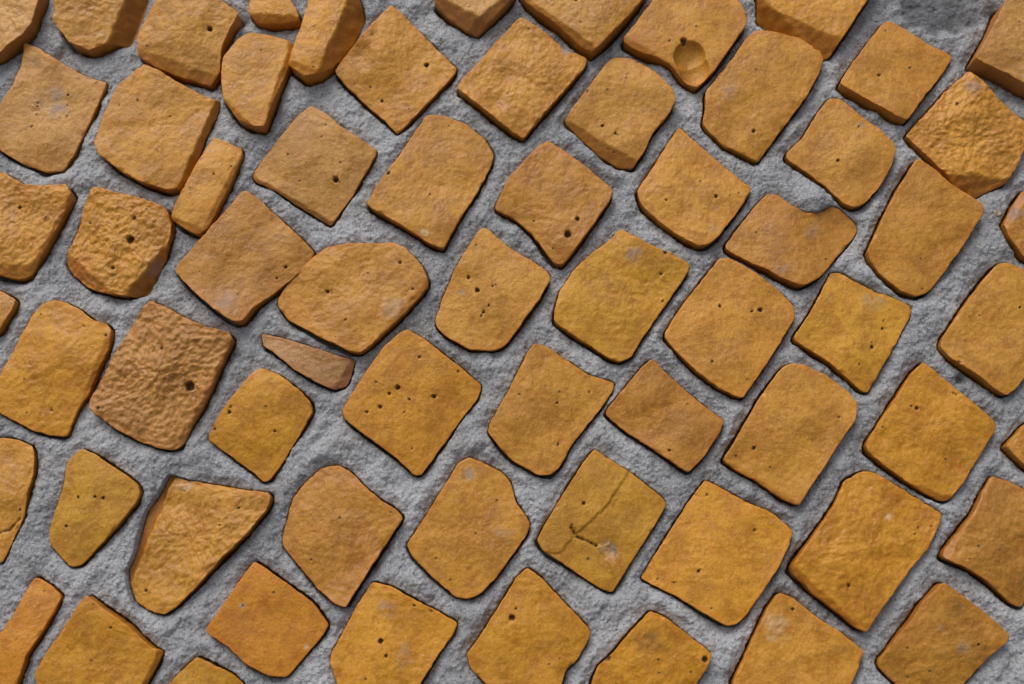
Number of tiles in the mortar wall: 66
